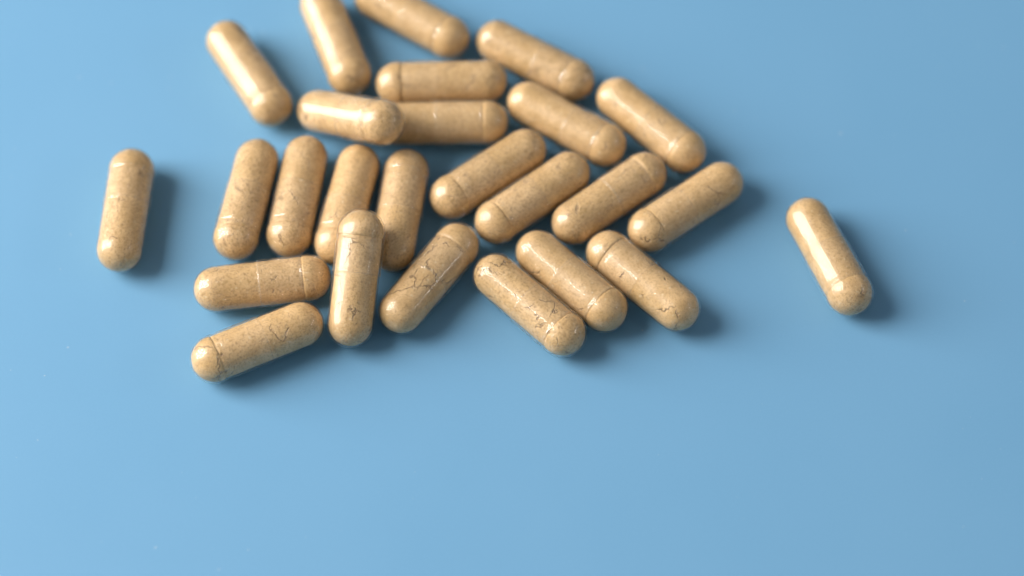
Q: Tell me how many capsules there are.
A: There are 26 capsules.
